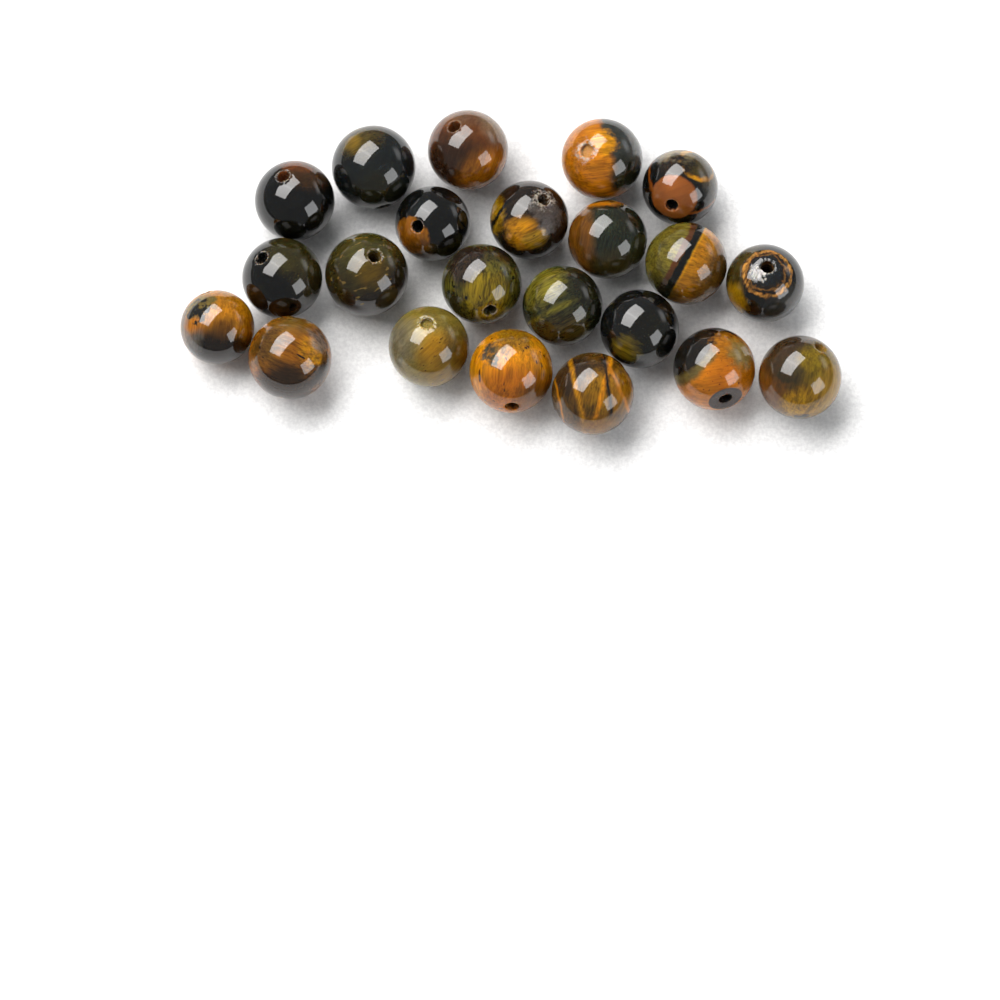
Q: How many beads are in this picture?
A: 22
